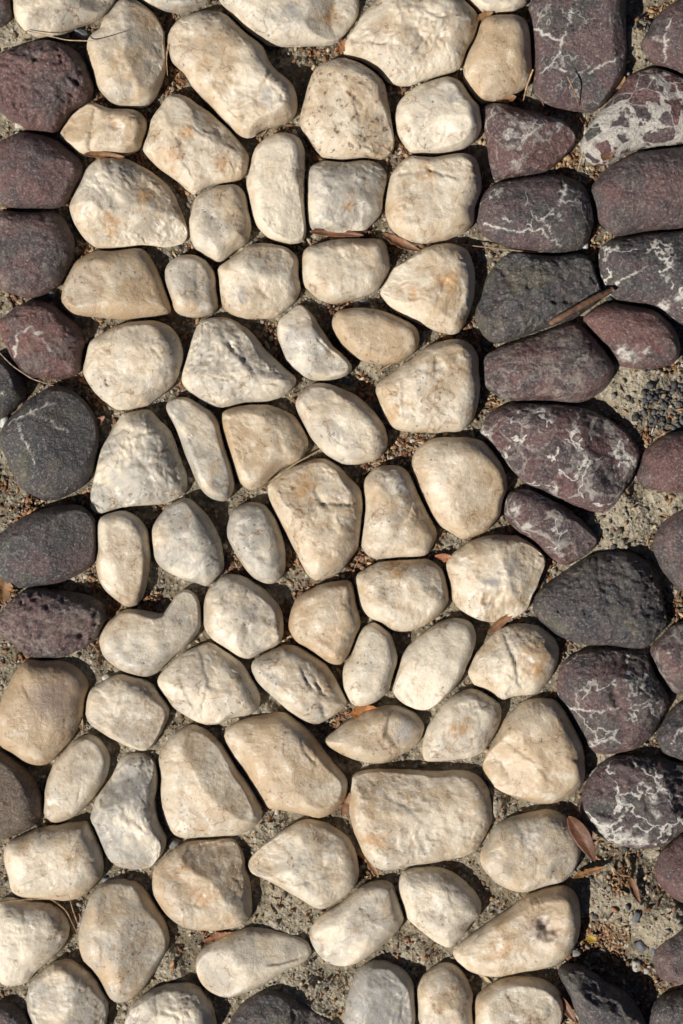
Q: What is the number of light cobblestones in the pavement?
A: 72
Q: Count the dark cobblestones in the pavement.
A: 35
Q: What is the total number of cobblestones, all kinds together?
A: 107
